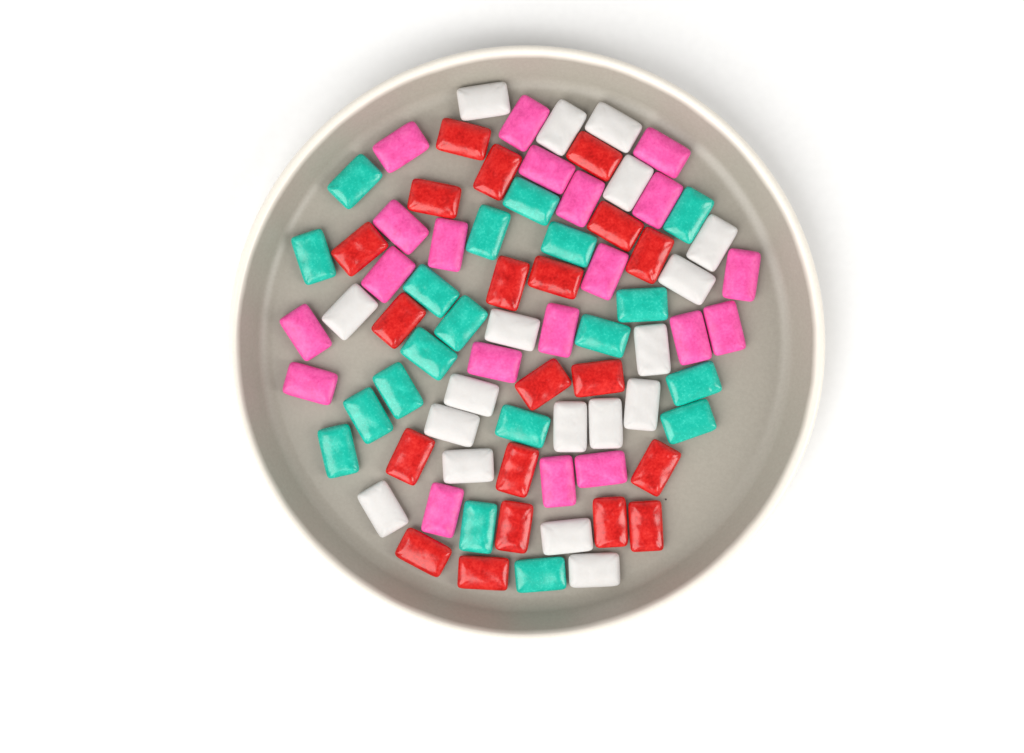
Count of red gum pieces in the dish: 20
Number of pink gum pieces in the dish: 20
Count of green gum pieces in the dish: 19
